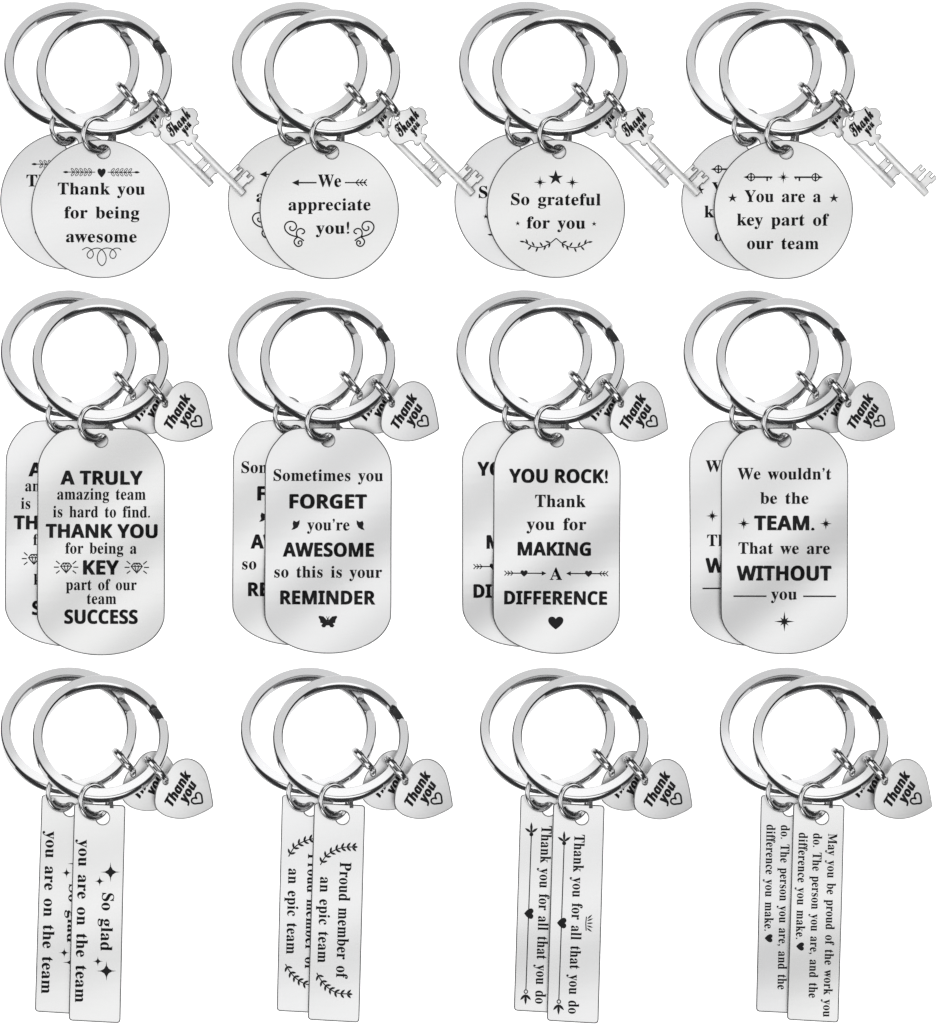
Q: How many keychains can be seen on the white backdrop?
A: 24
